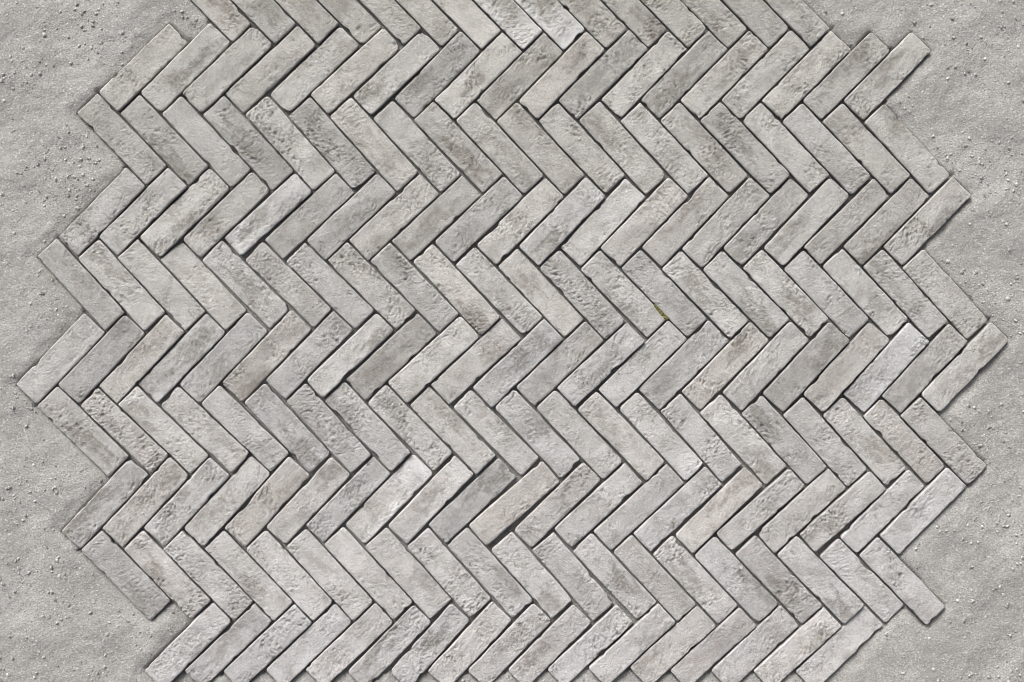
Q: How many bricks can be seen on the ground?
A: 200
